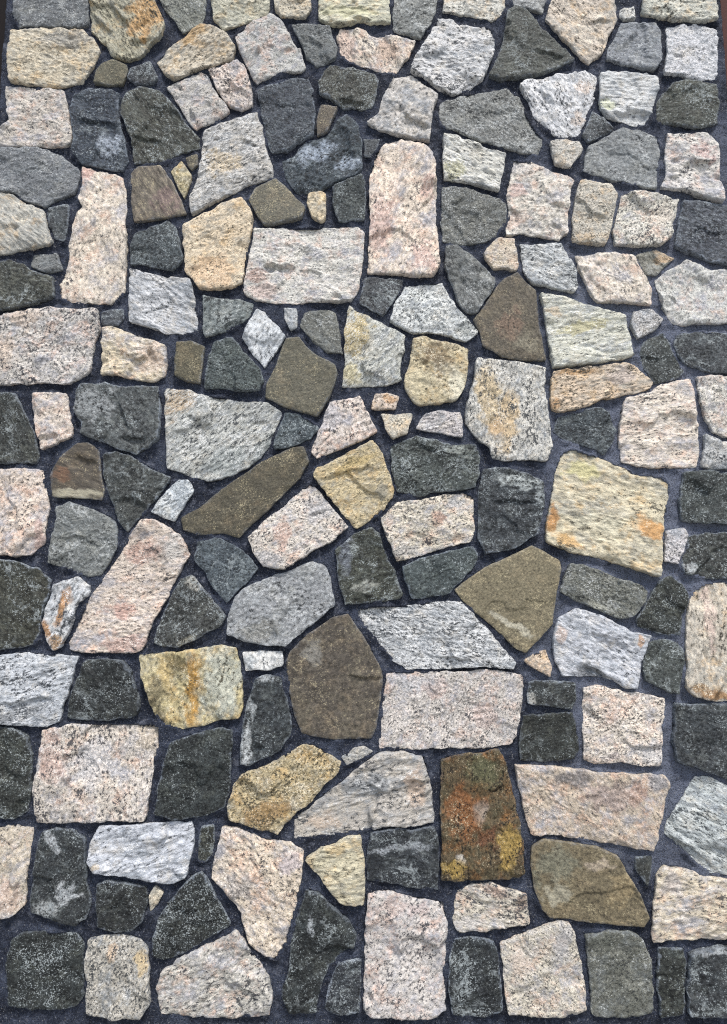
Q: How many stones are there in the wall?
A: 182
